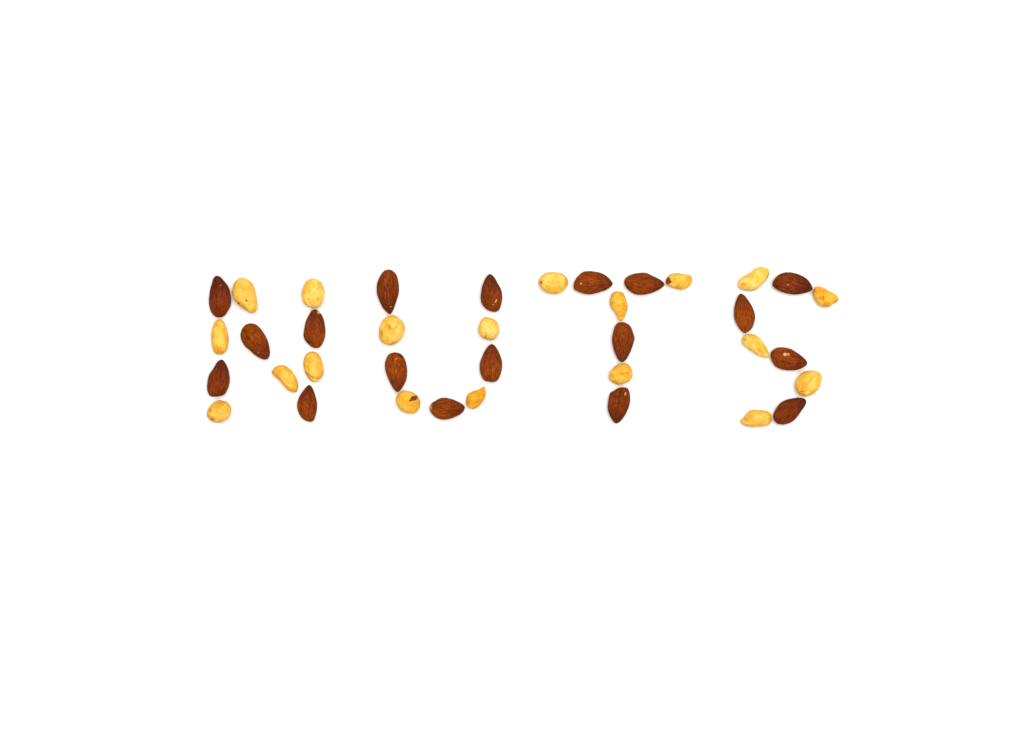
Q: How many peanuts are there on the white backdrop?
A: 19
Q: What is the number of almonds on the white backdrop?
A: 18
